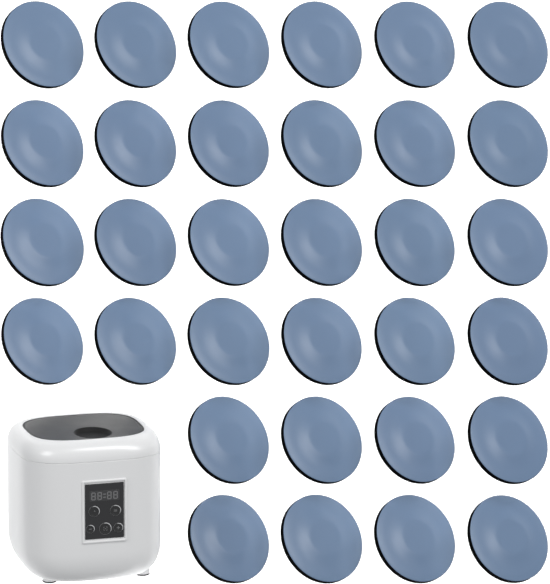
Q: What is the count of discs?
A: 32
